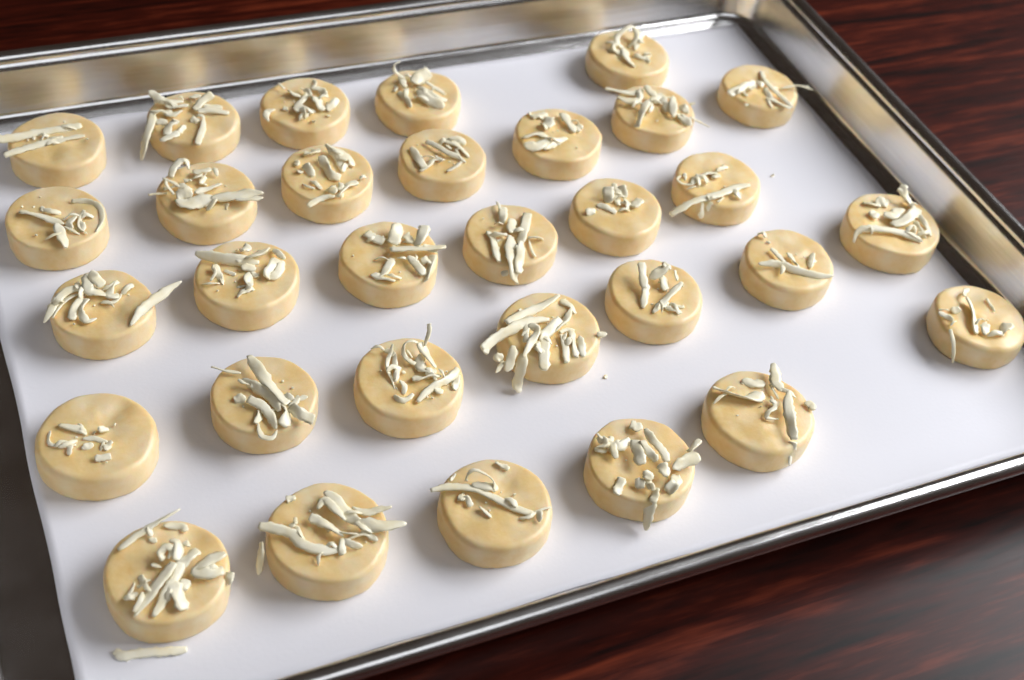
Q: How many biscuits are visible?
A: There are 31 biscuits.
